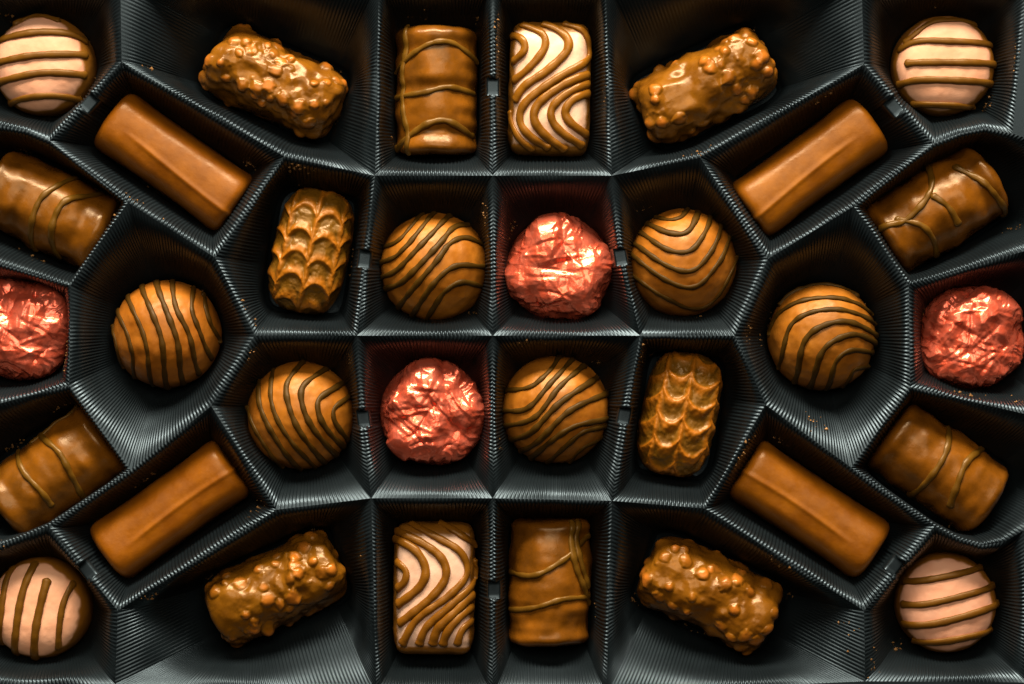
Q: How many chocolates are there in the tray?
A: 32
